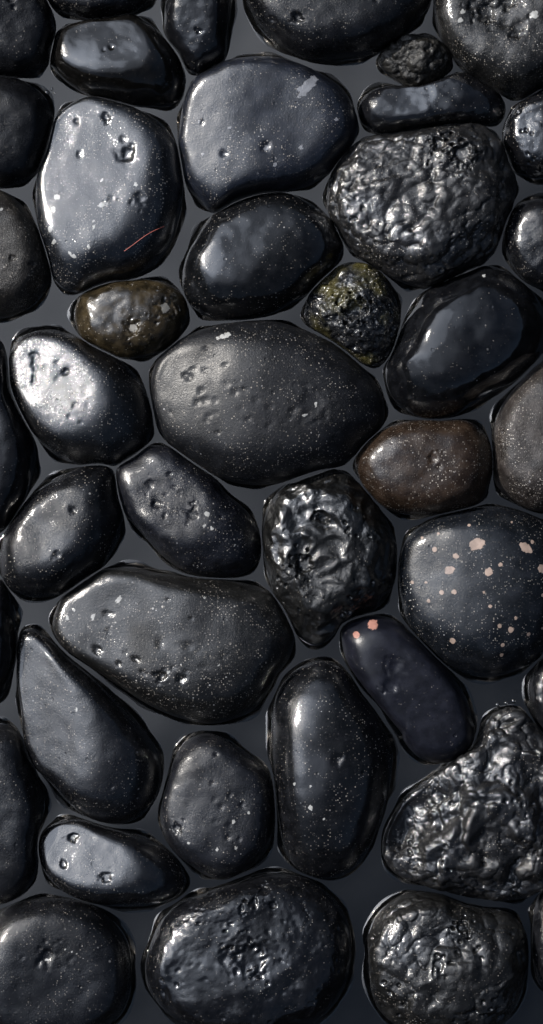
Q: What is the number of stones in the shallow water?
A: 42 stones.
